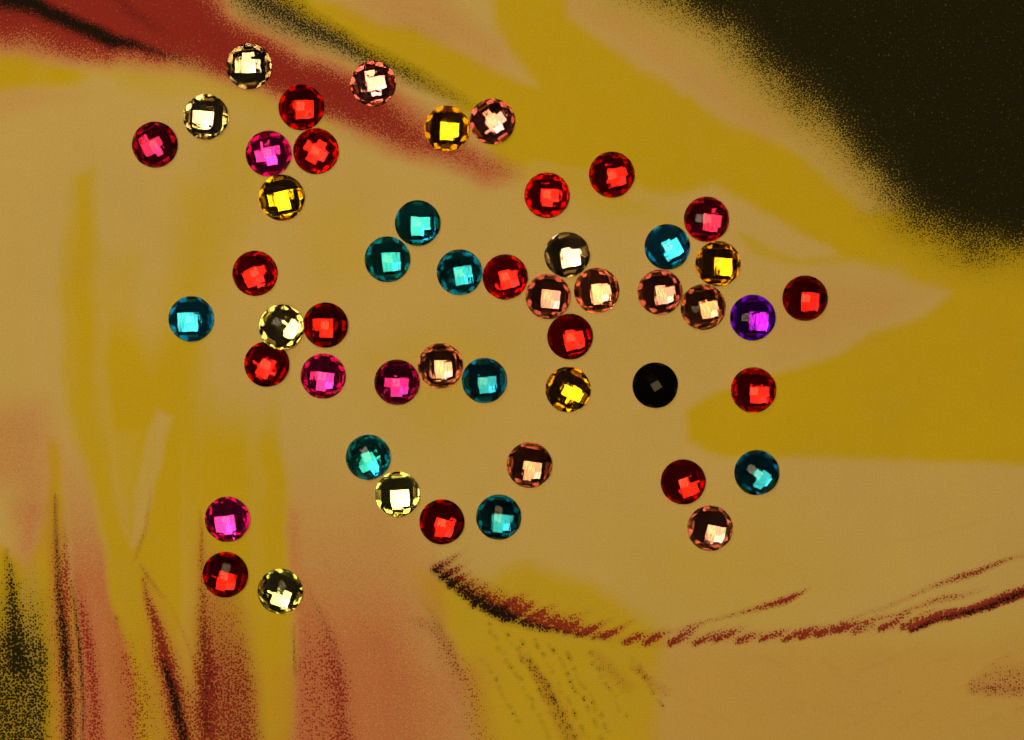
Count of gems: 50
